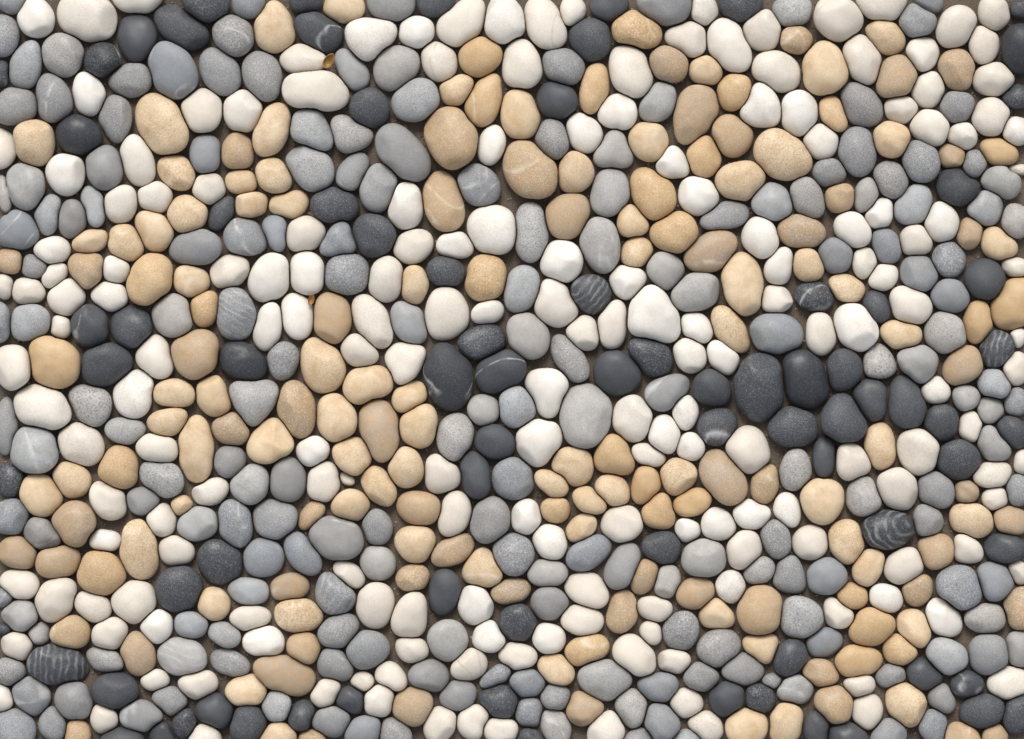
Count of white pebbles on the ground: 189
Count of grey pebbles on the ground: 188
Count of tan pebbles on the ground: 160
